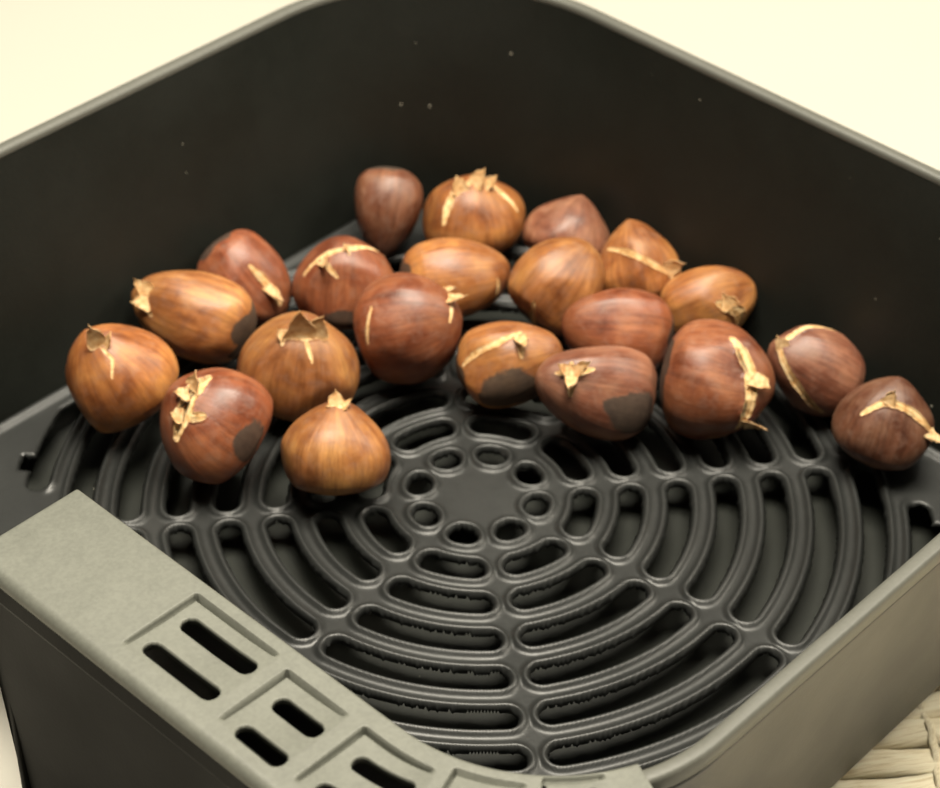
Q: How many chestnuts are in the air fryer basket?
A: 21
